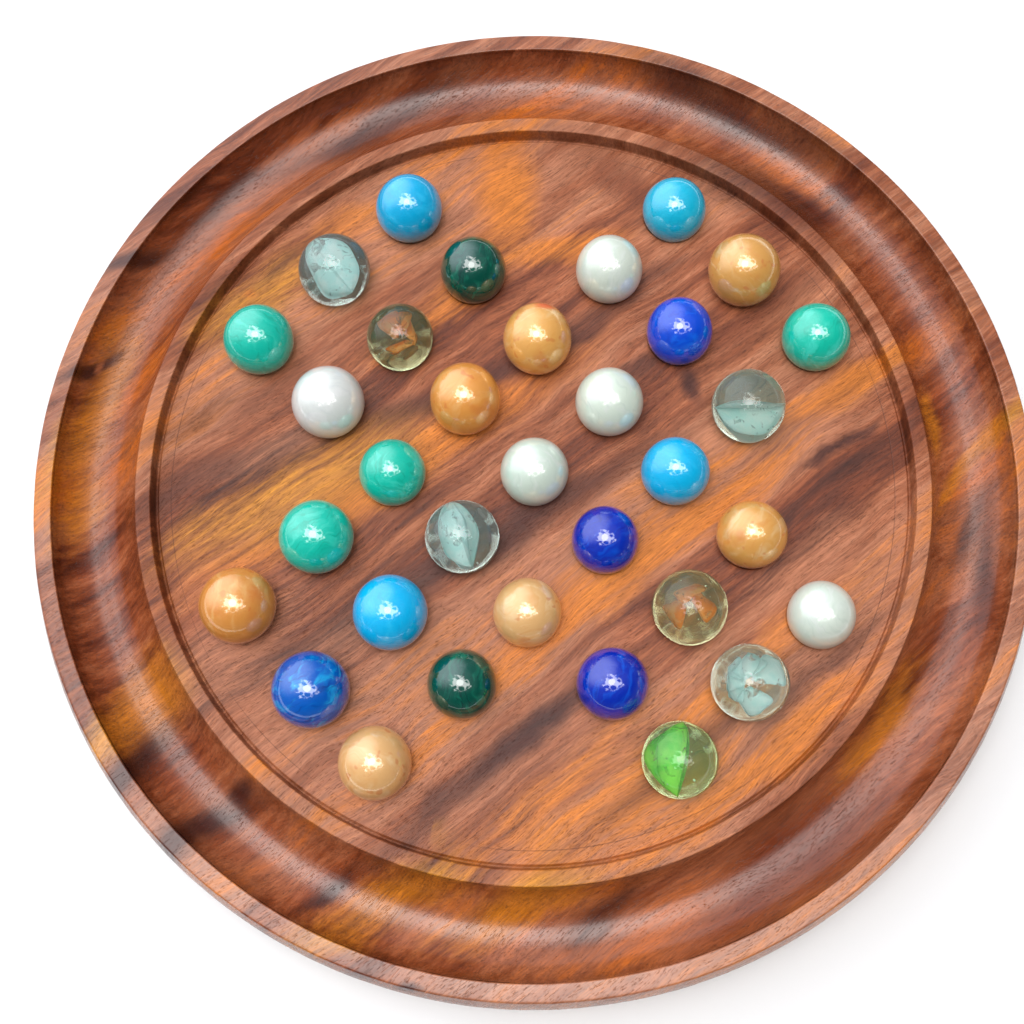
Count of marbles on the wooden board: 33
